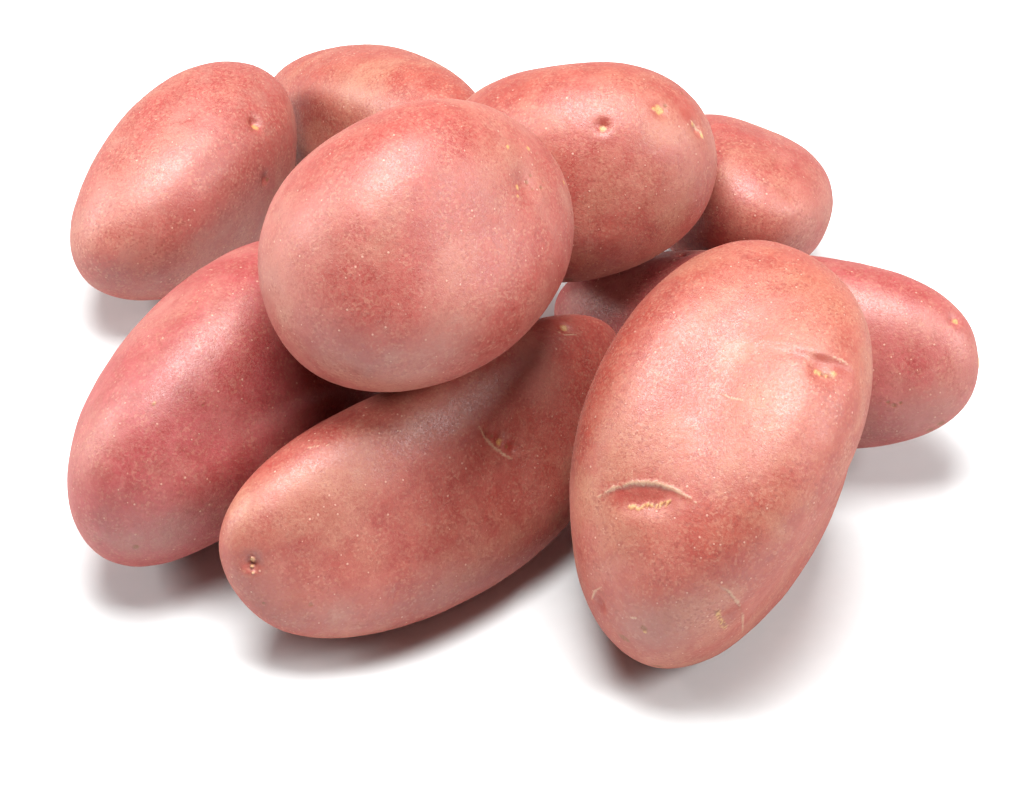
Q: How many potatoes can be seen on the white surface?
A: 9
